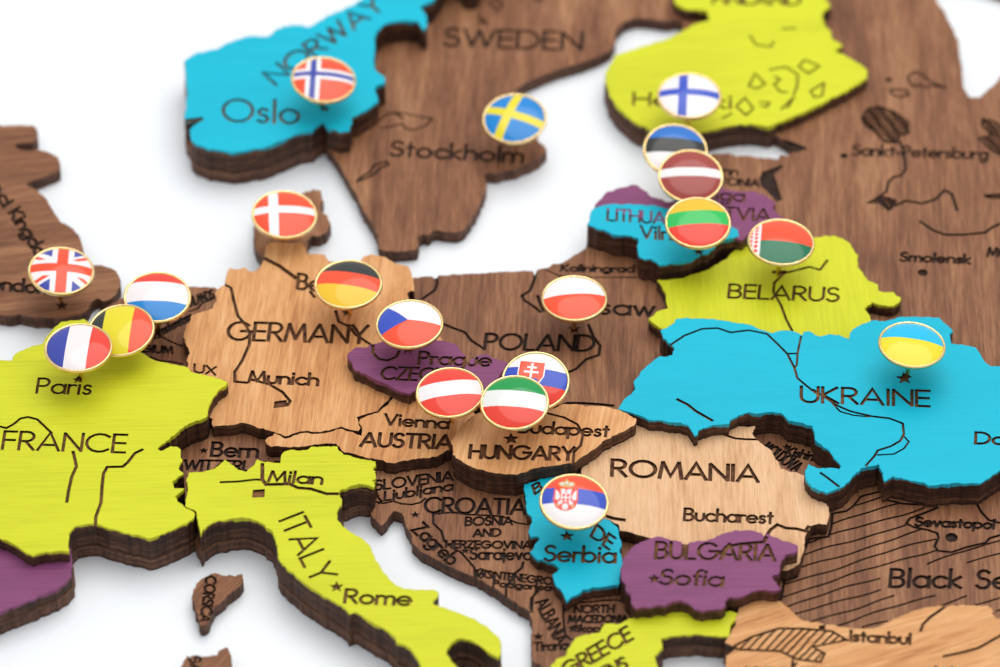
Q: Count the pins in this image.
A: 20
